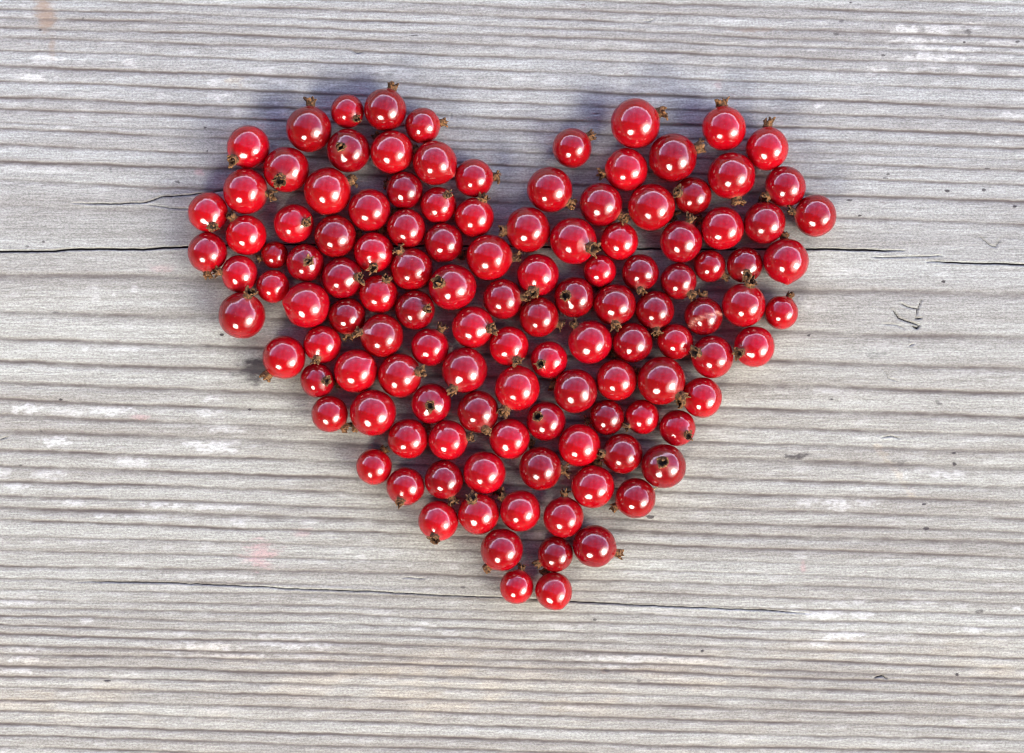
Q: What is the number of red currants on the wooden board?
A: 122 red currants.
